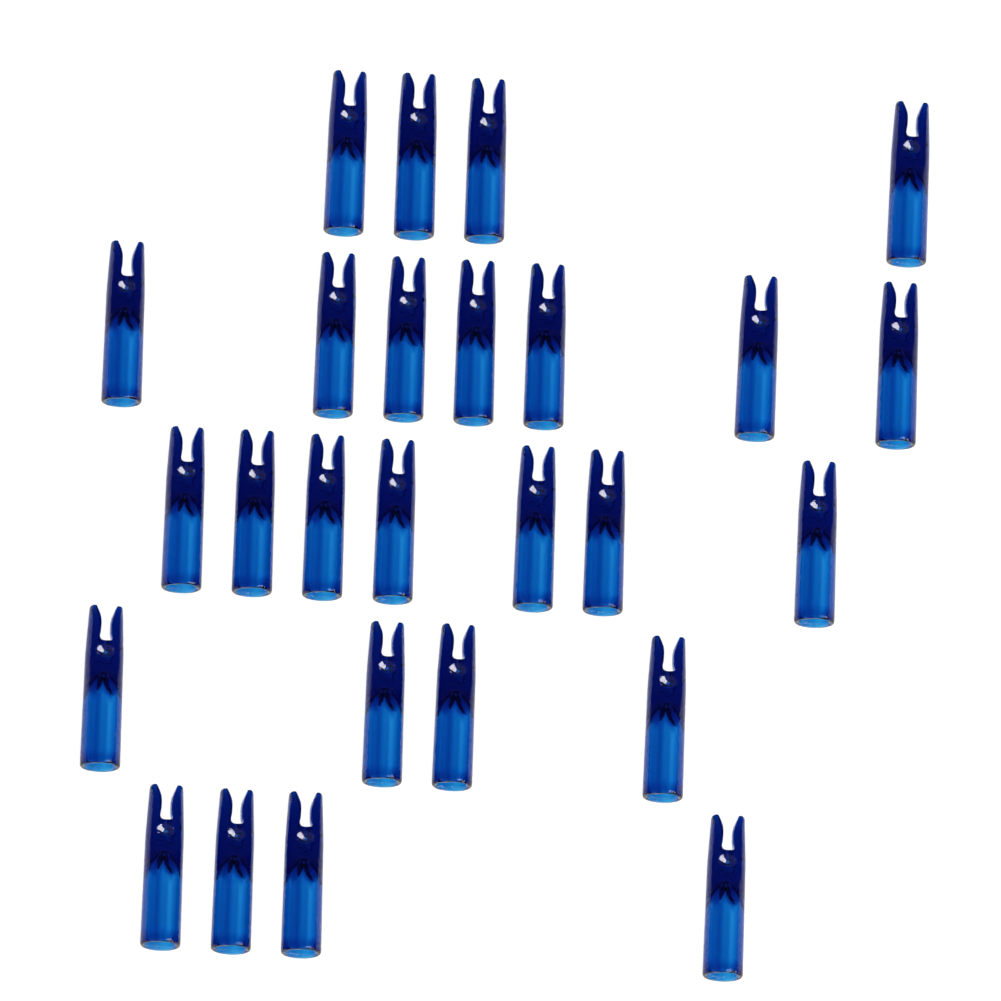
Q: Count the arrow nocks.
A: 26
